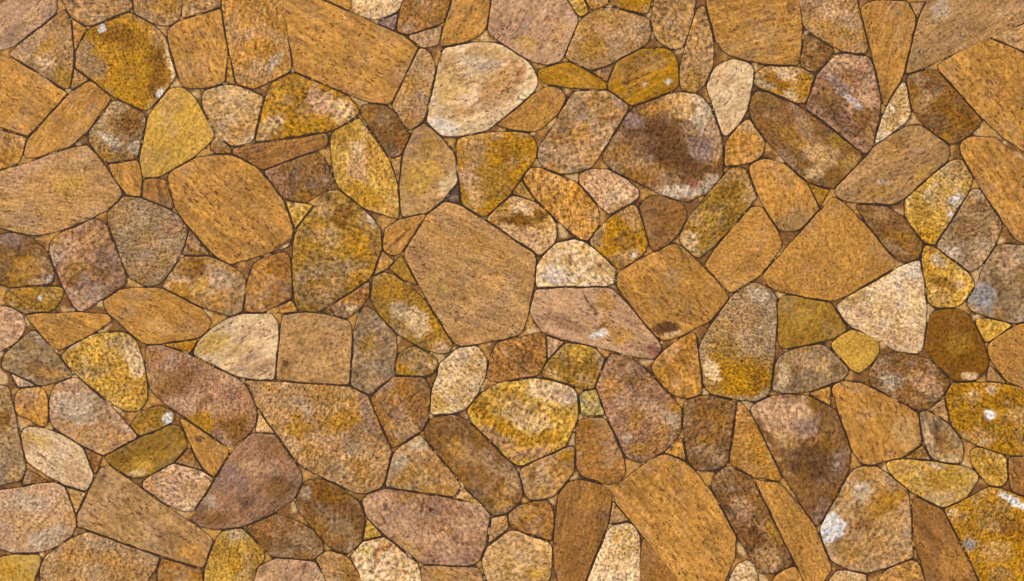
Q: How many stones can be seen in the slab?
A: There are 200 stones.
